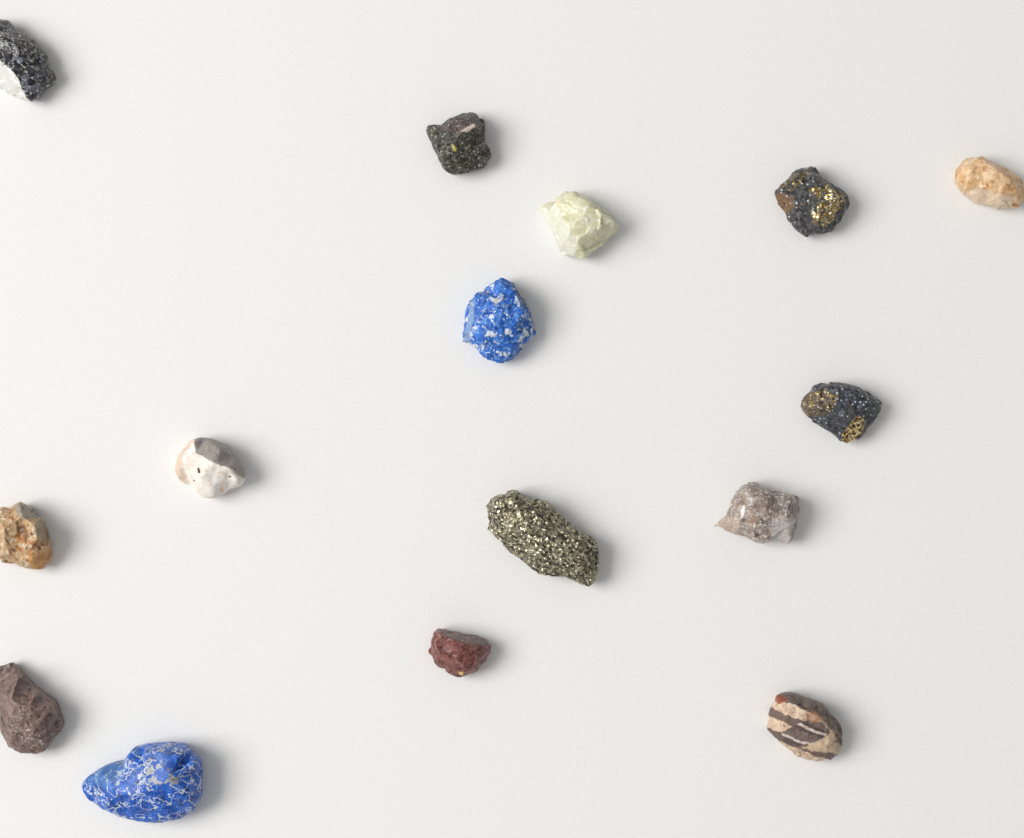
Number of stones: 15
